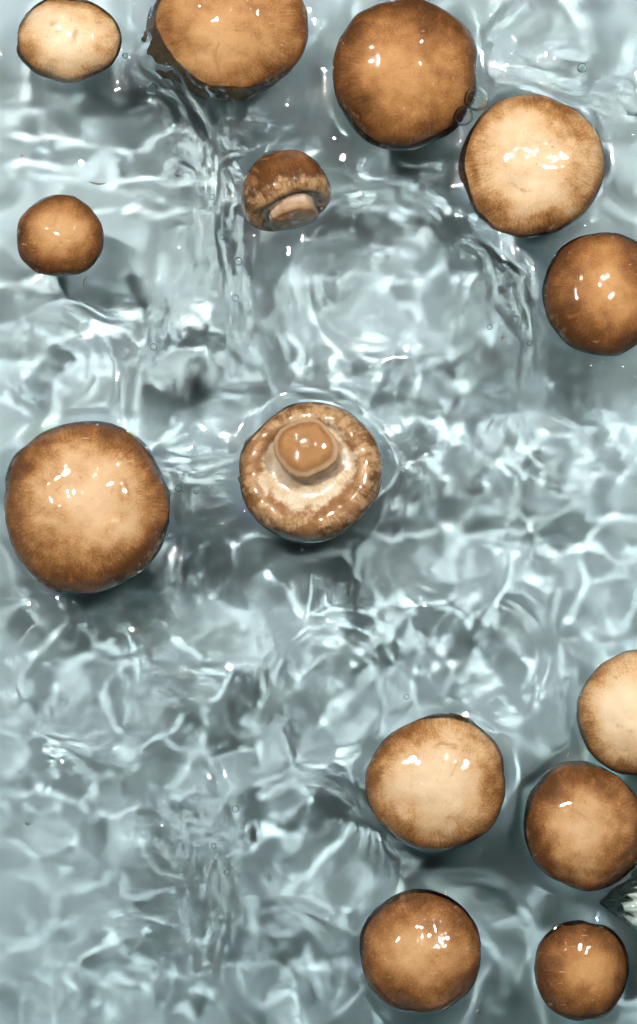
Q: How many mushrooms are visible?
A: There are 14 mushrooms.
